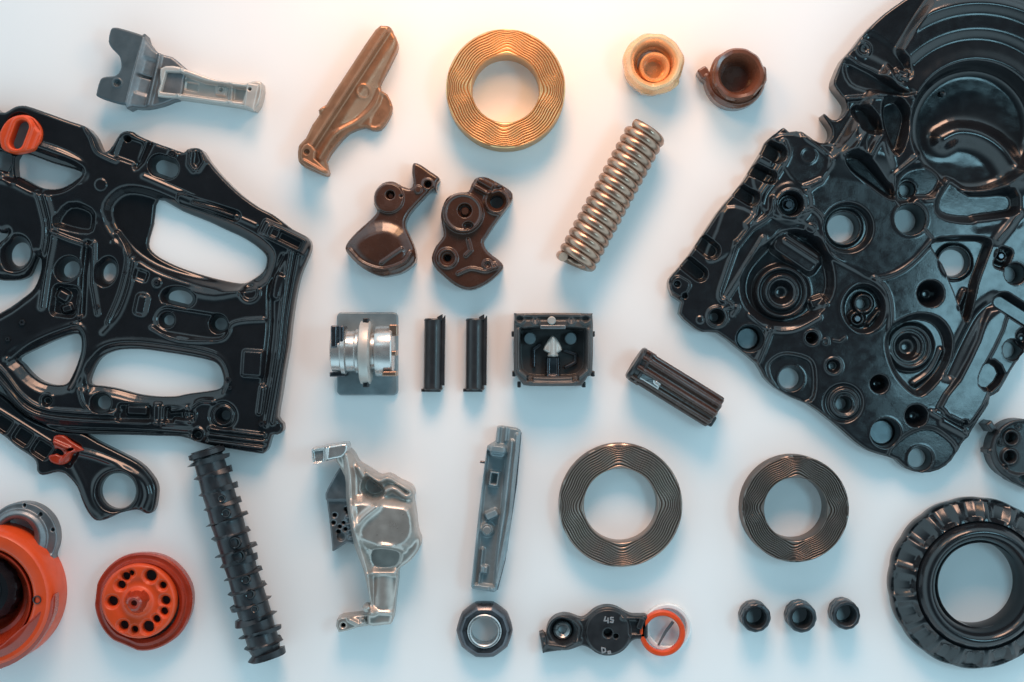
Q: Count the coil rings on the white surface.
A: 3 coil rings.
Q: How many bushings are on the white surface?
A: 3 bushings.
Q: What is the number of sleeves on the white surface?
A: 2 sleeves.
